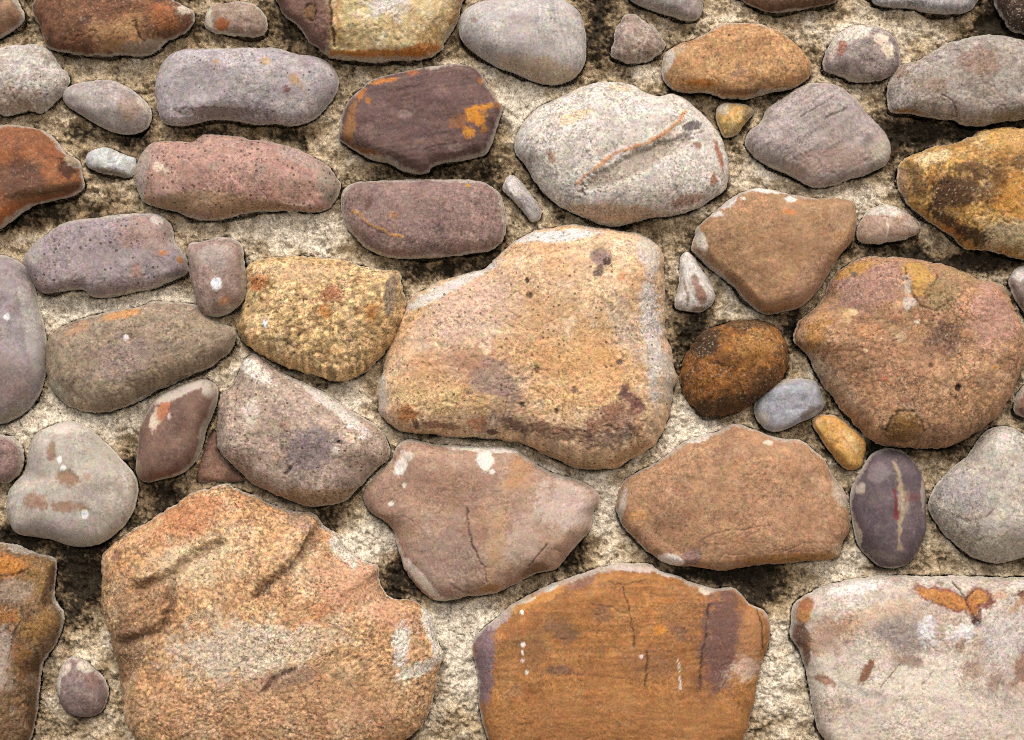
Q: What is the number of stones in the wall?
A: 55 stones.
